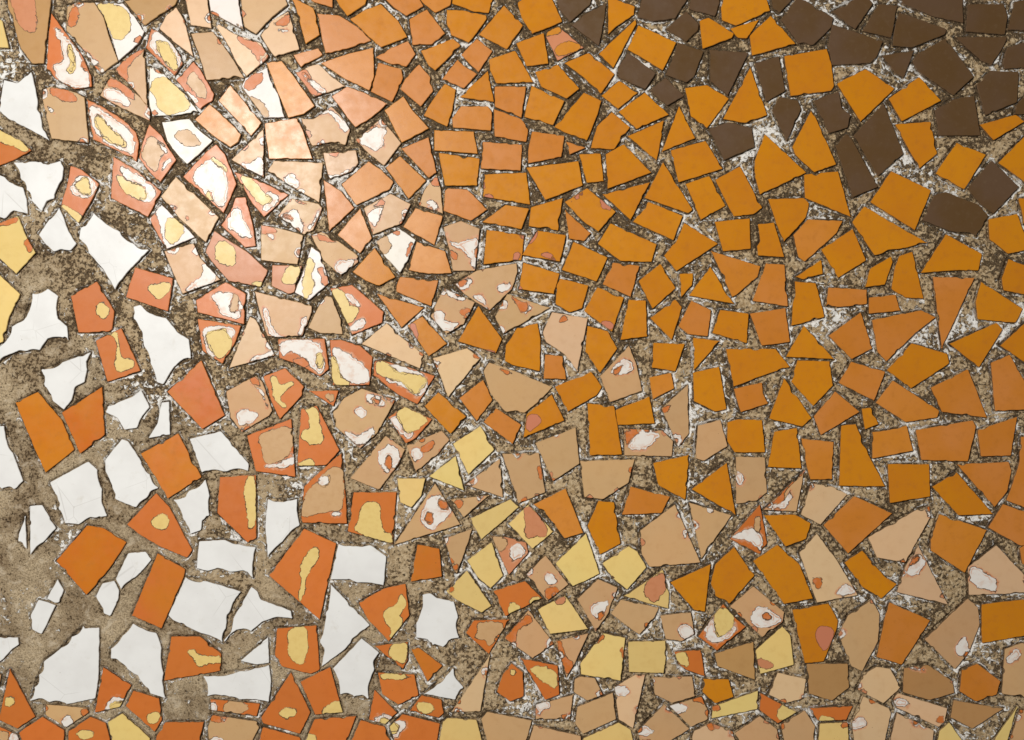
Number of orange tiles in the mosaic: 199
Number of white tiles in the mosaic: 35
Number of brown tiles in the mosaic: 33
